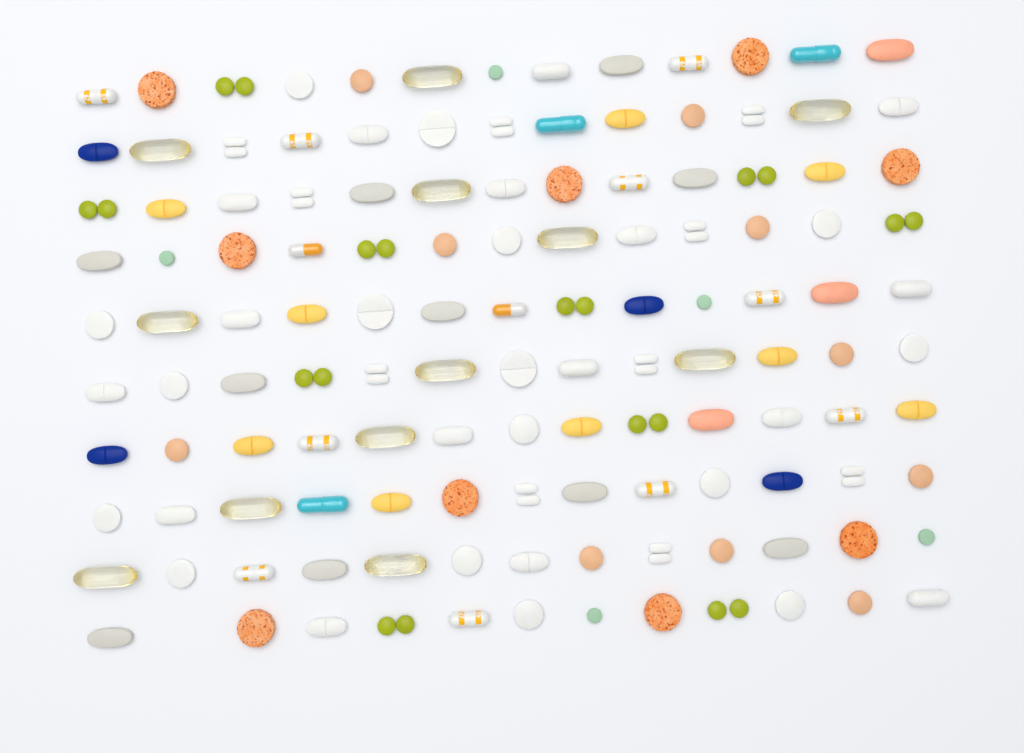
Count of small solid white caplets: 20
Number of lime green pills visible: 20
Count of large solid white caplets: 16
